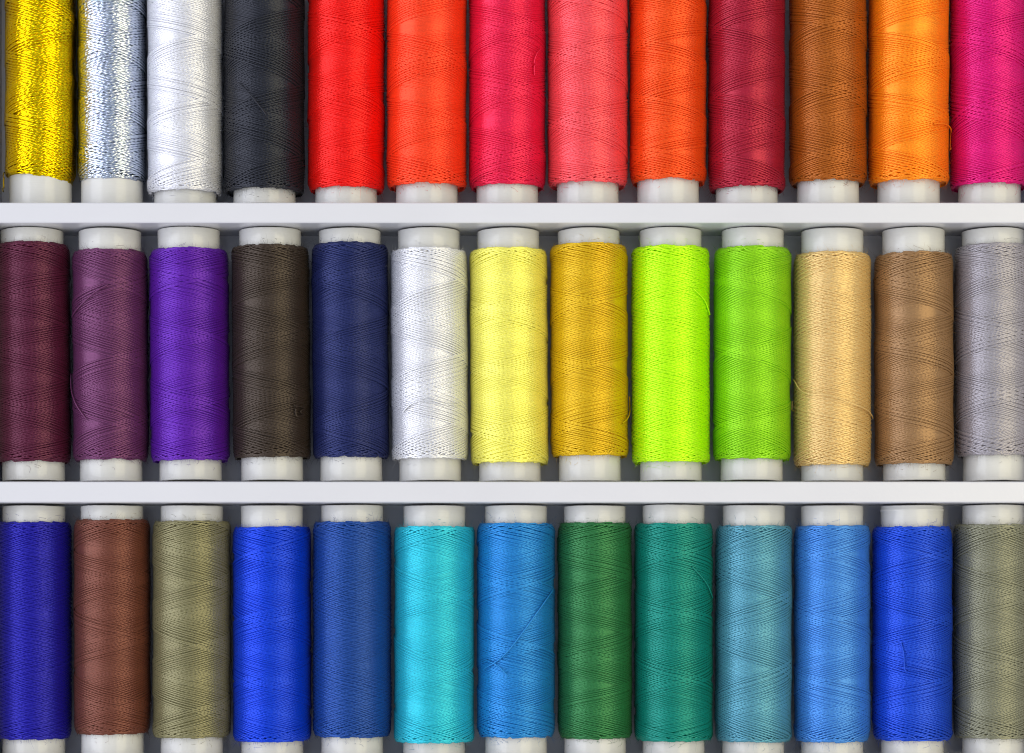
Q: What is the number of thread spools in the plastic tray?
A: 39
